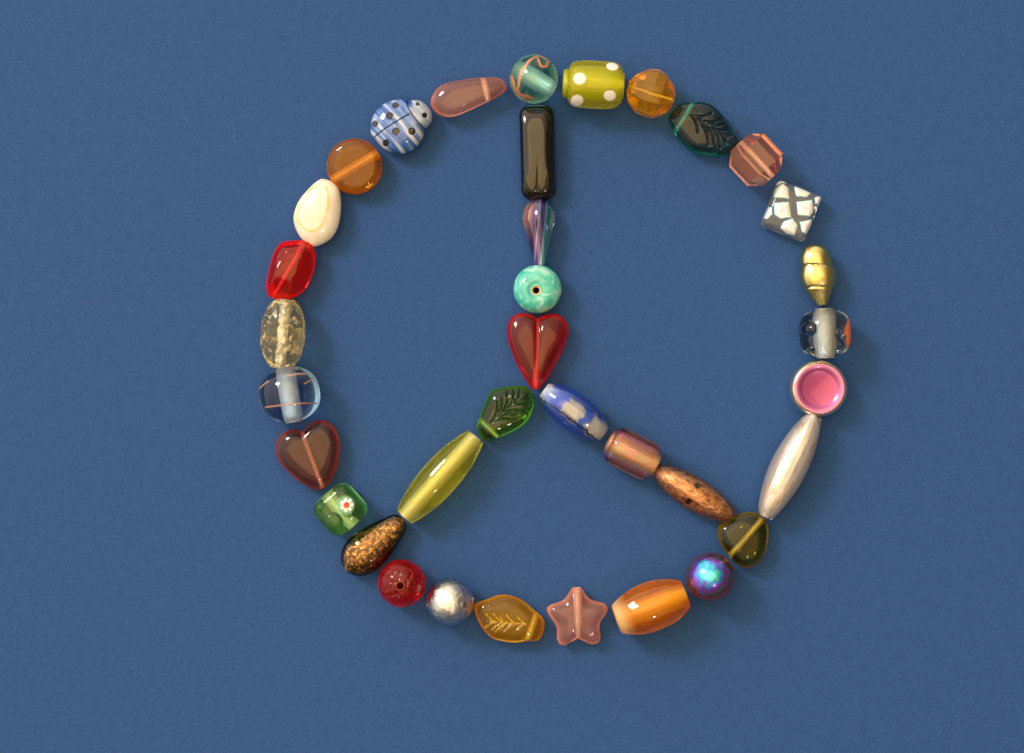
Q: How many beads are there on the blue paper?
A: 36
